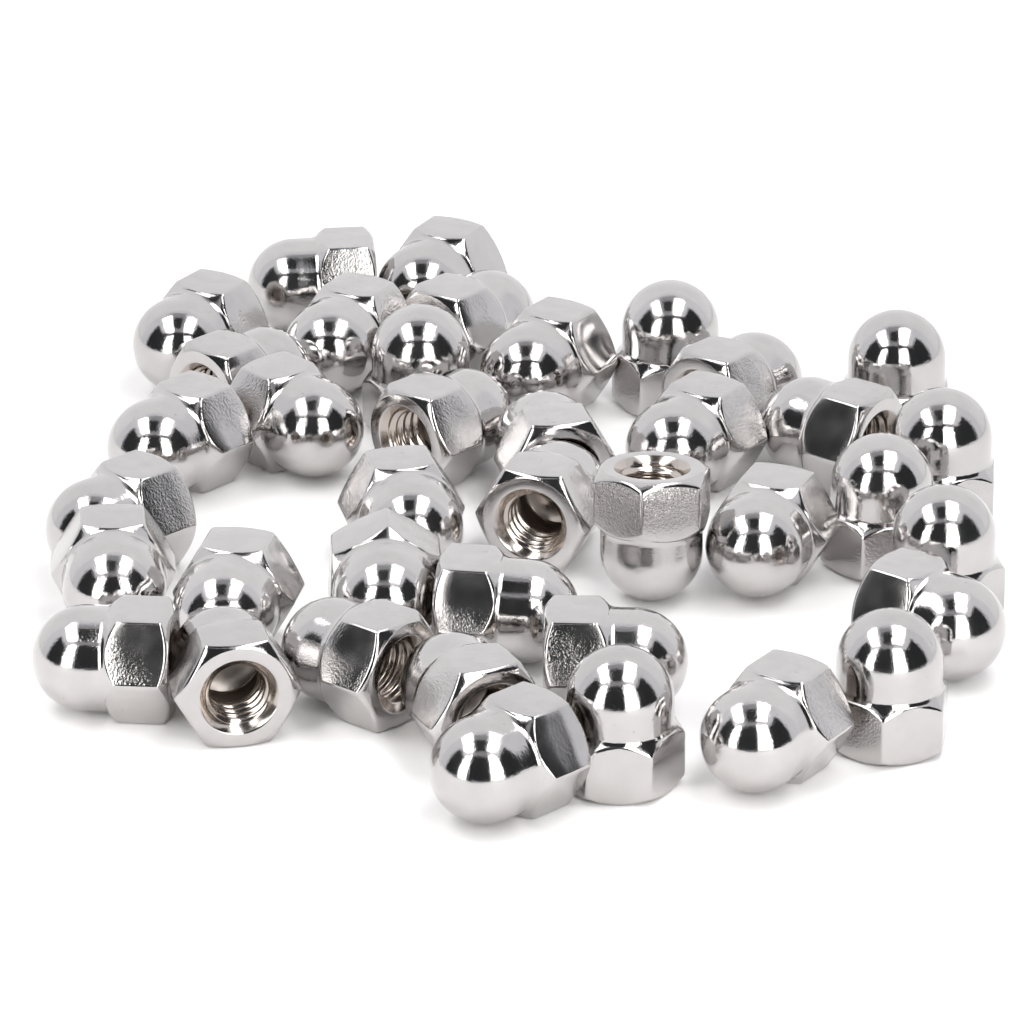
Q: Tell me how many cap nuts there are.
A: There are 39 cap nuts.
